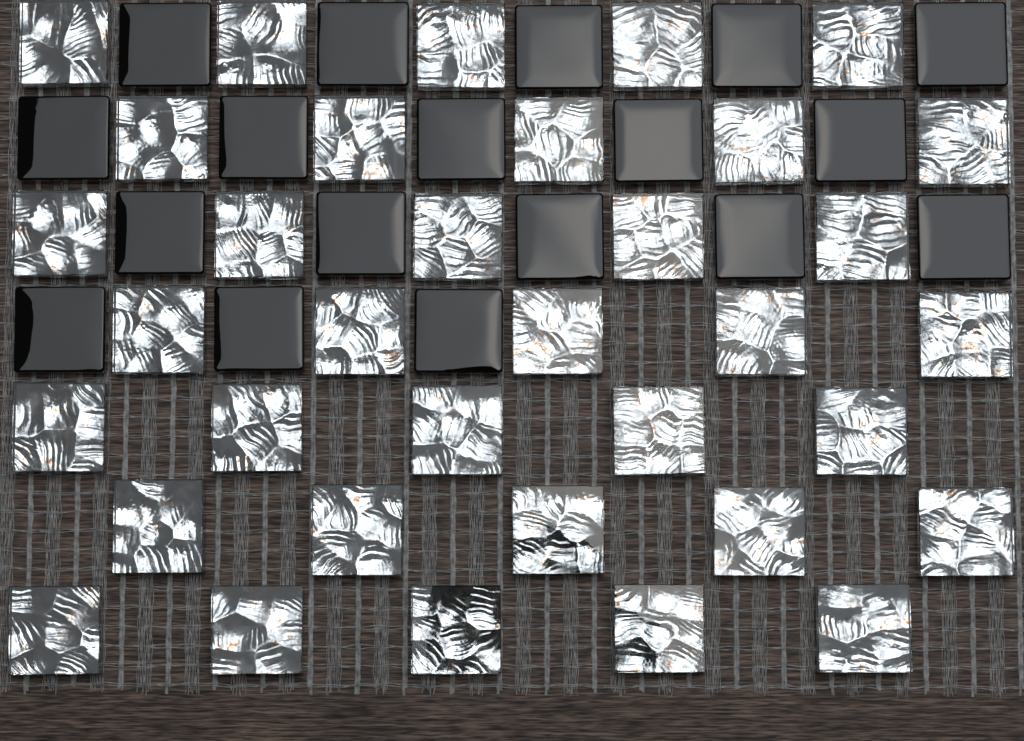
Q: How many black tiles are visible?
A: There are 18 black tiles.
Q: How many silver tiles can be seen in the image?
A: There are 35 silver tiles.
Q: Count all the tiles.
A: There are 53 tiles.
